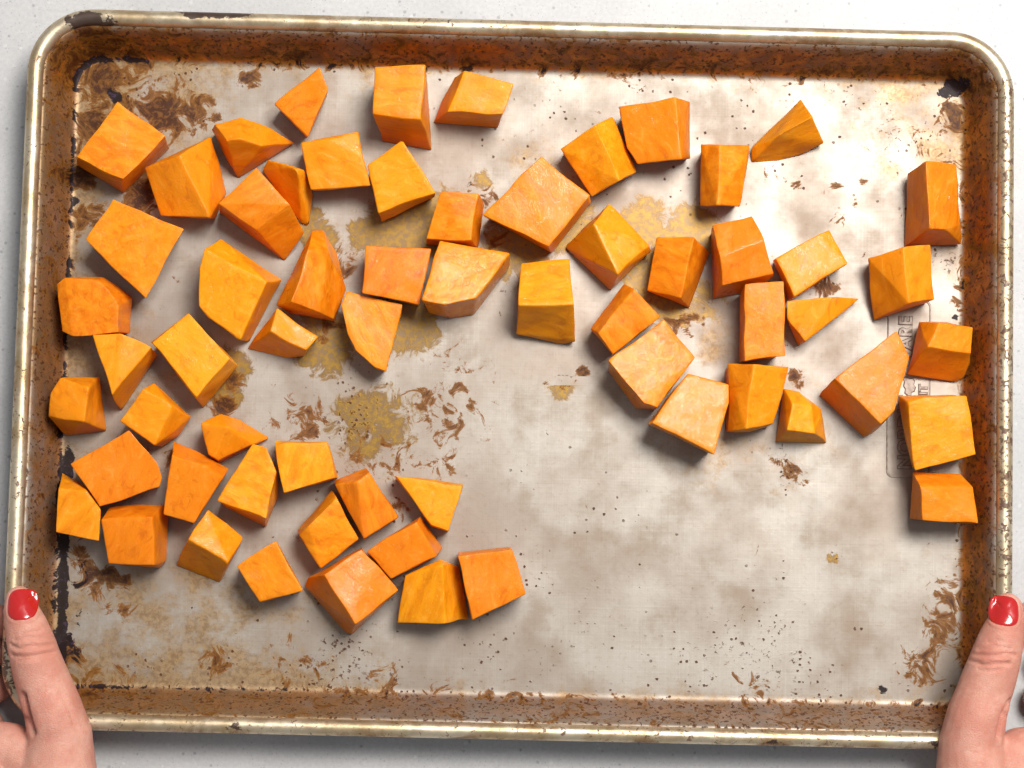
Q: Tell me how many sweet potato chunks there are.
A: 62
